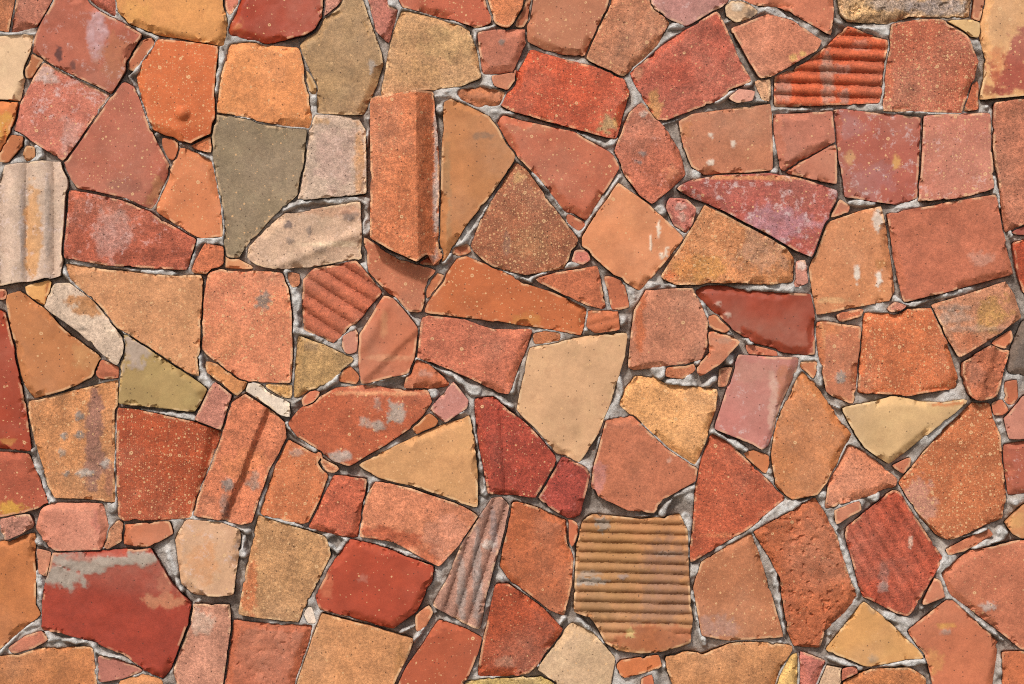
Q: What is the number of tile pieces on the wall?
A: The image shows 200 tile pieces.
